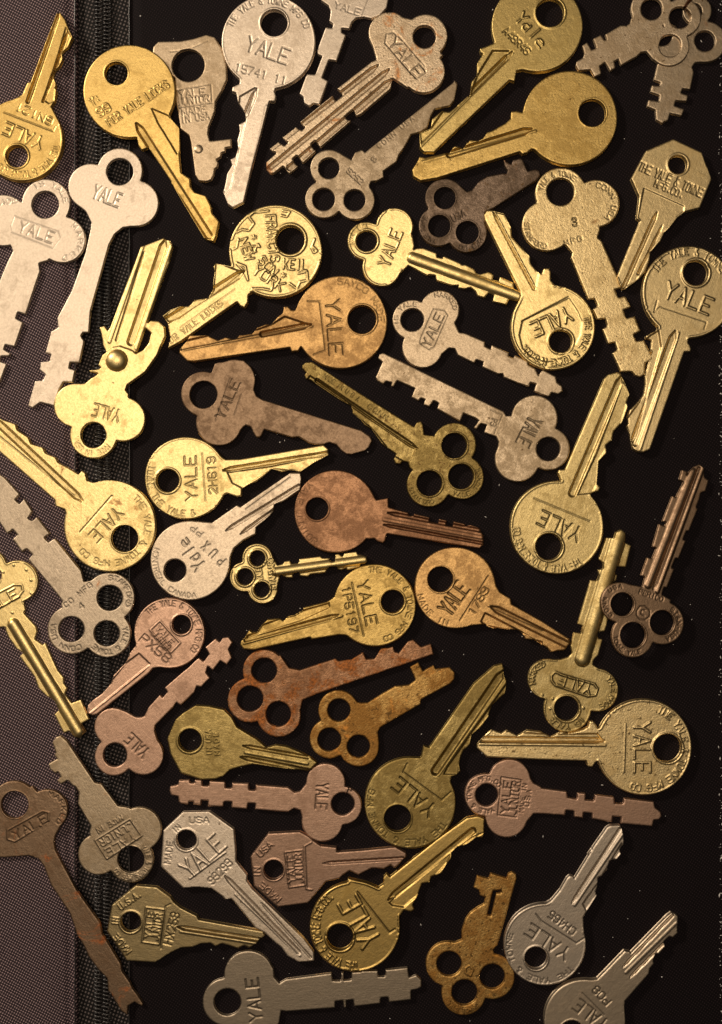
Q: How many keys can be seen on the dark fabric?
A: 57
